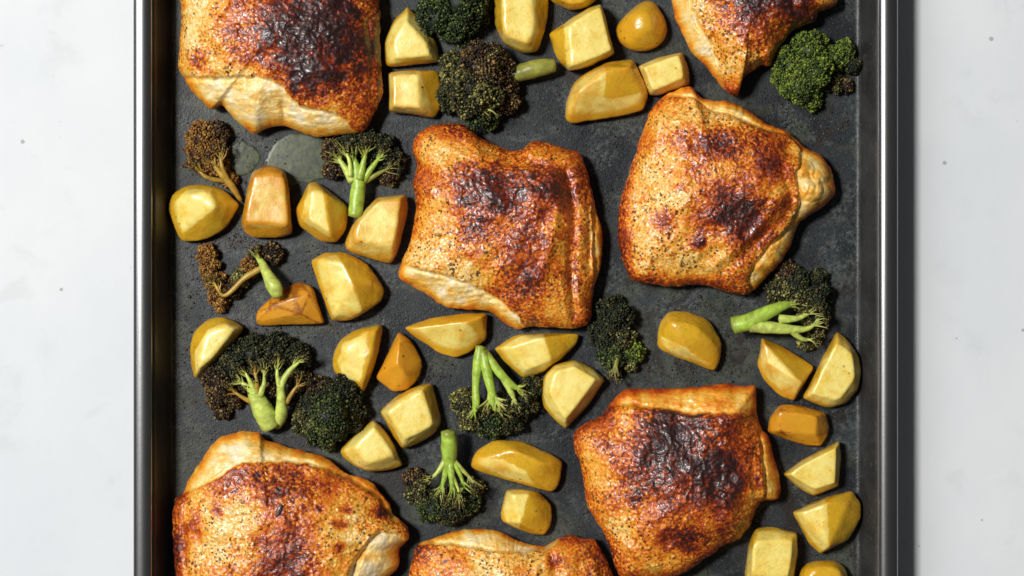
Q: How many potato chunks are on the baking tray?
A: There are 32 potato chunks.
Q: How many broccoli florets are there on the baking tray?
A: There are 12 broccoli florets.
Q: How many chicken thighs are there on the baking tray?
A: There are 7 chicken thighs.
